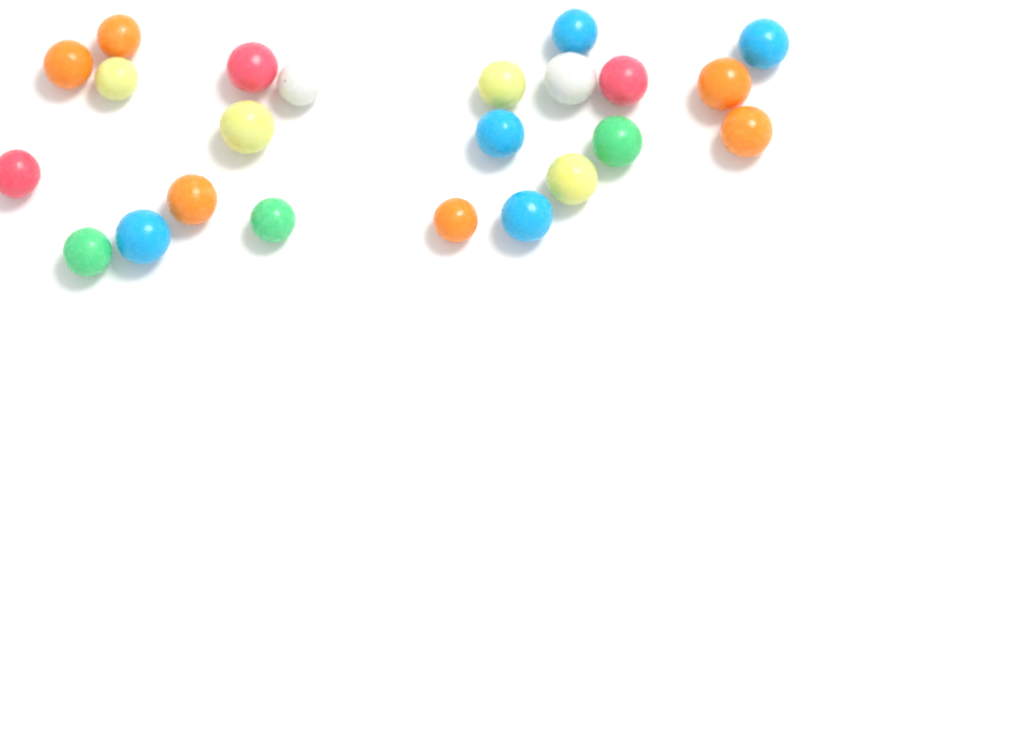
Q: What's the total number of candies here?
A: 23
